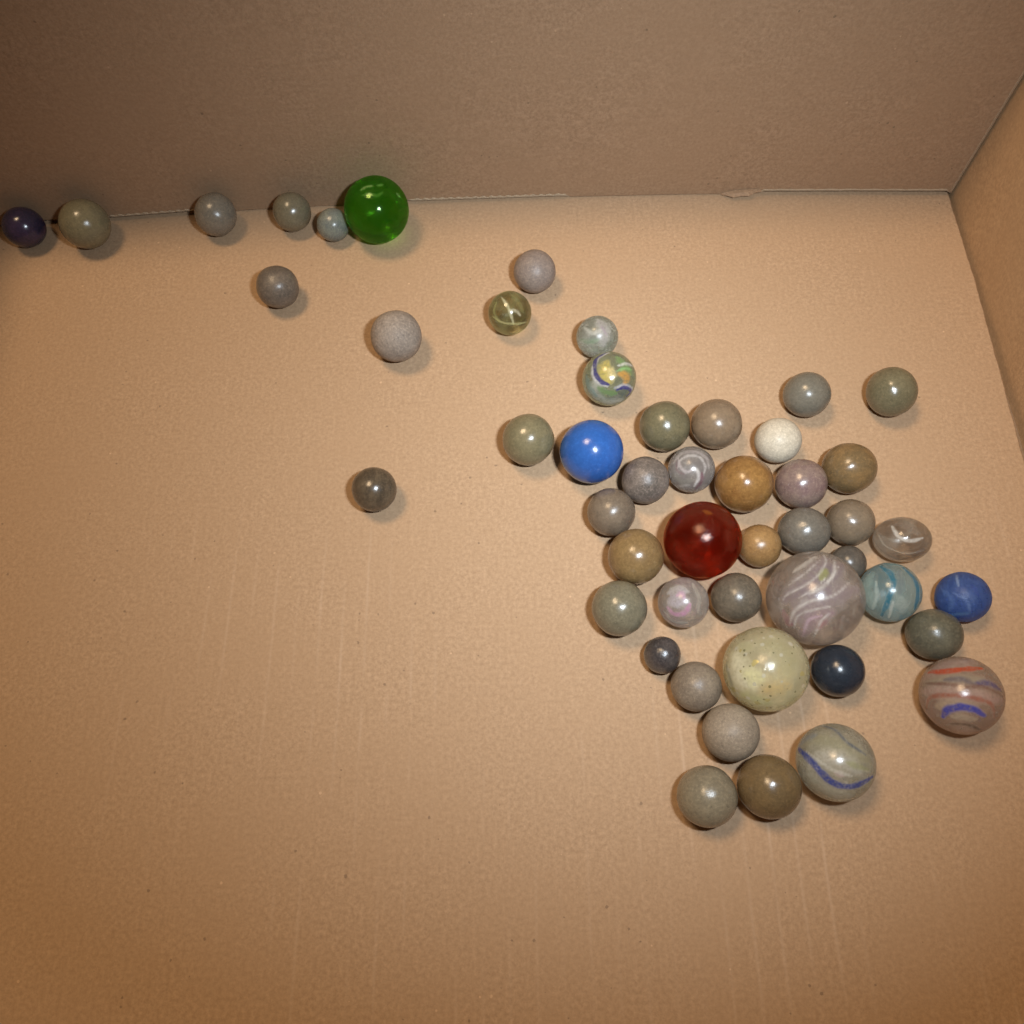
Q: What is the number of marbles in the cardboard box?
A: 49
